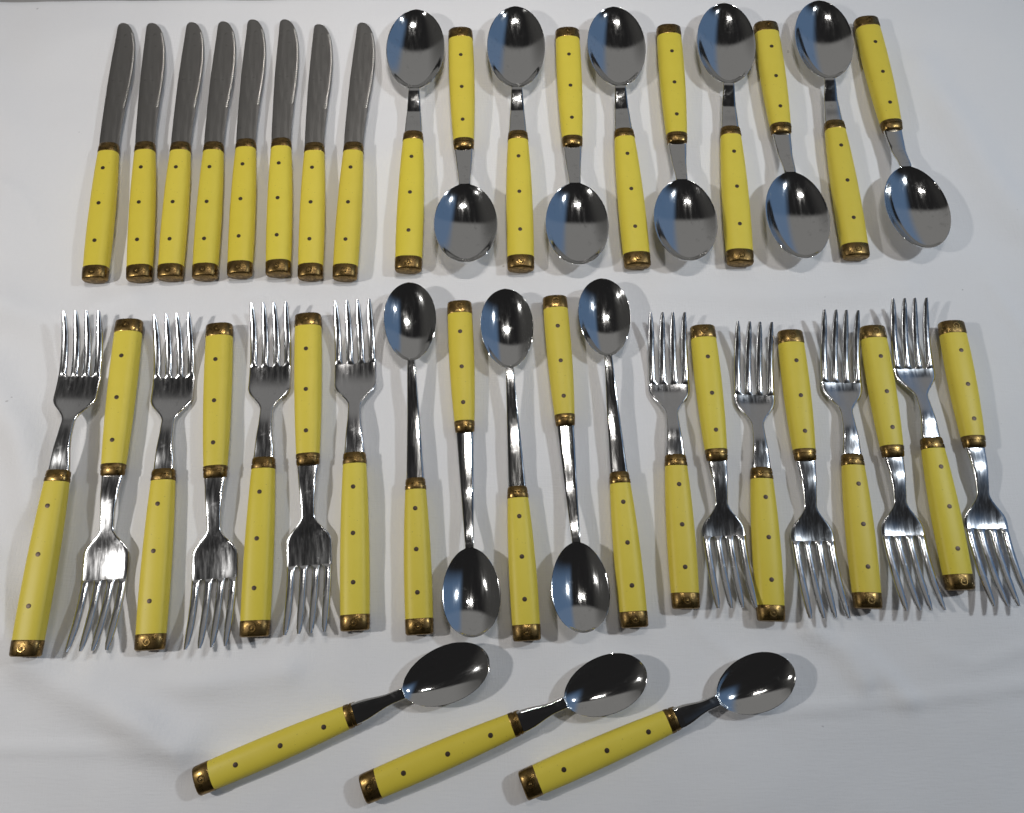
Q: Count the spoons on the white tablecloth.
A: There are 18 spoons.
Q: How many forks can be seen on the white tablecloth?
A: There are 15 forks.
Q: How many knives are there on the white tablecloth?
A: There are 8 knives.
